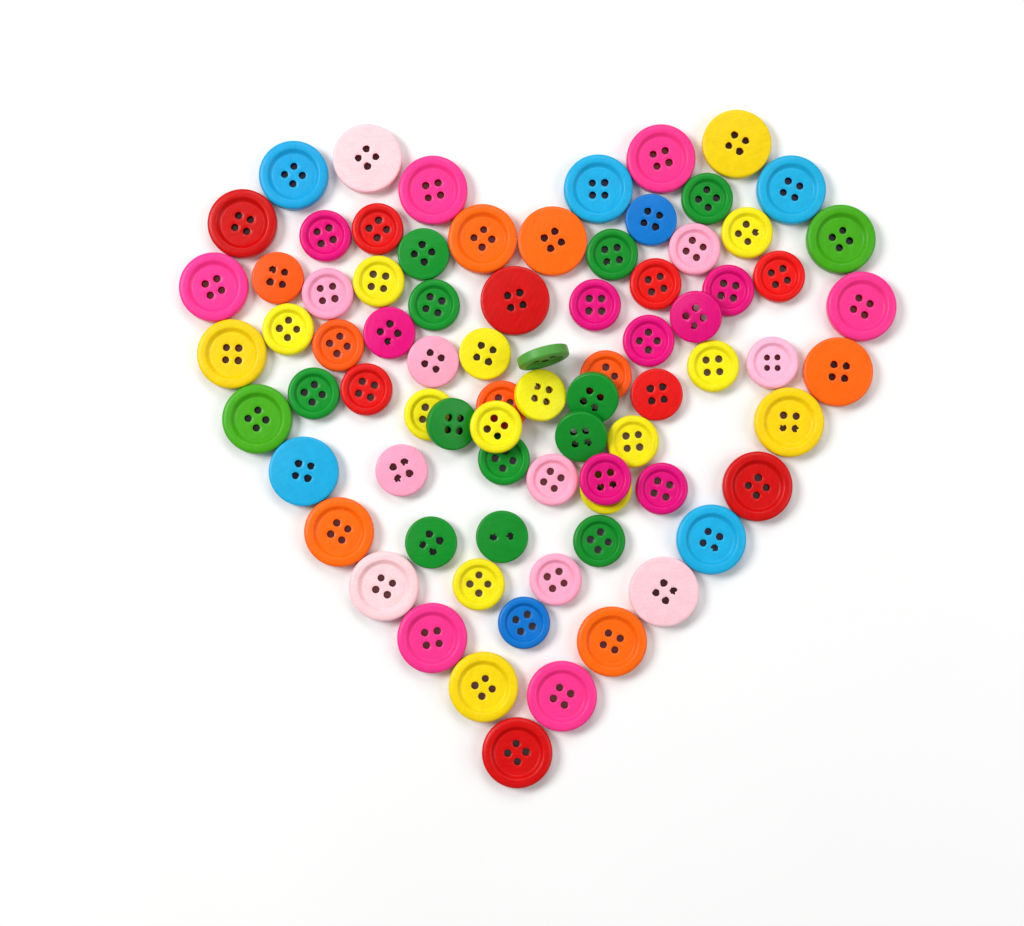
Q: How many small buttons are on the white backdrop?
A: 50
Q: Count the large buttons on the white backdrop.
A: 29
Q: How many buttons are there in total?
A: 79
